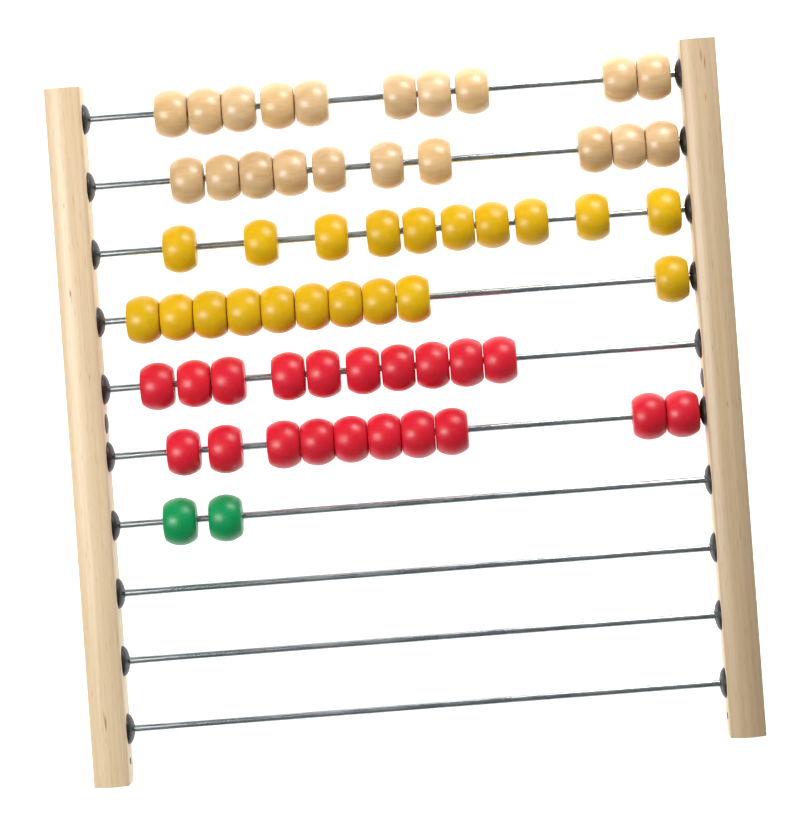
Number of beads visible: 62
